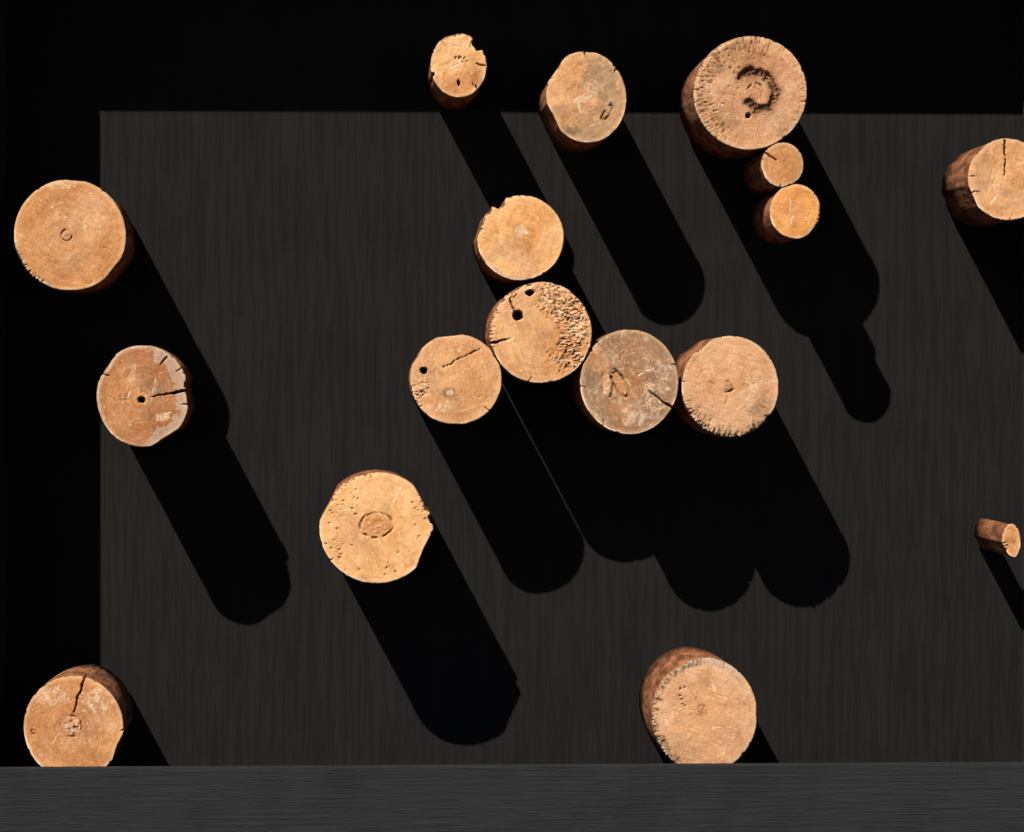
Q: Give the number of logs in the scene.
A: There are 17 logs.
